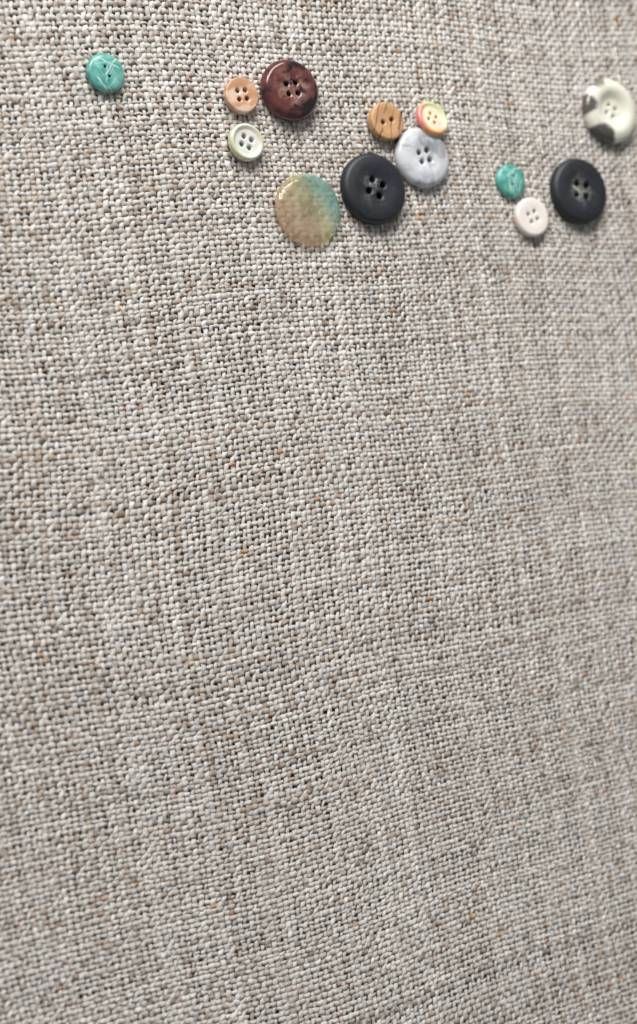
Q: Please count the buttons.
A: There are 13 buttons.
